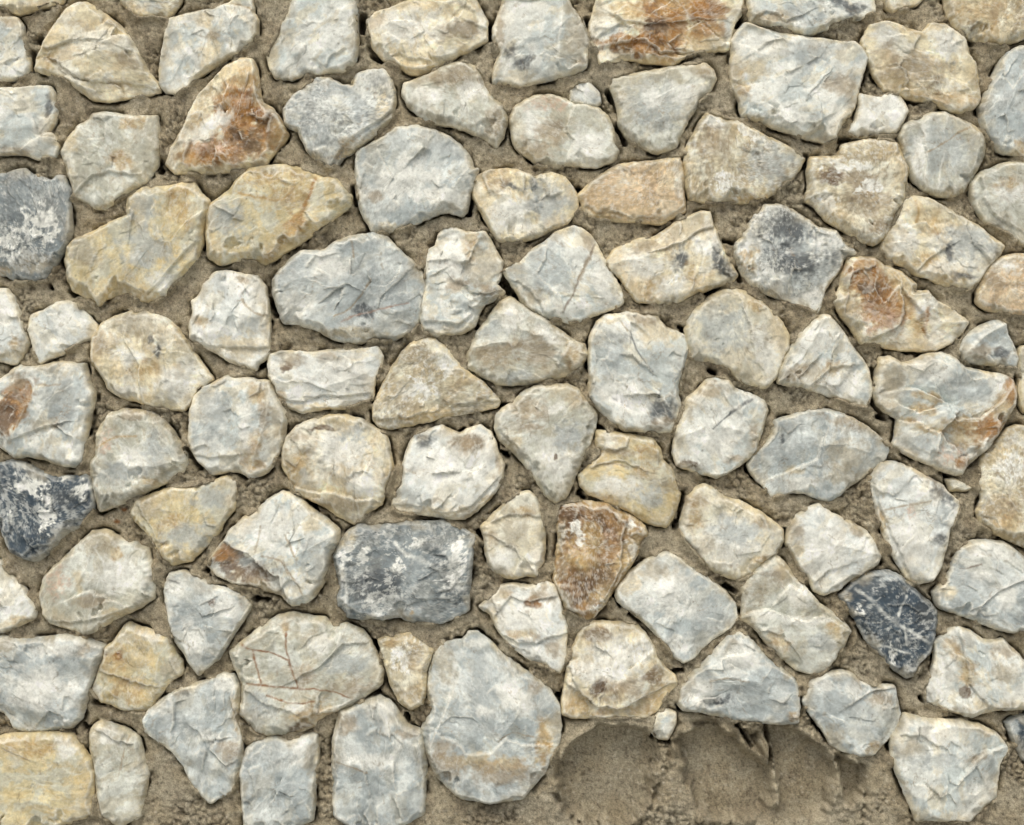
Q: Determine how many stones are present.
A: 100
